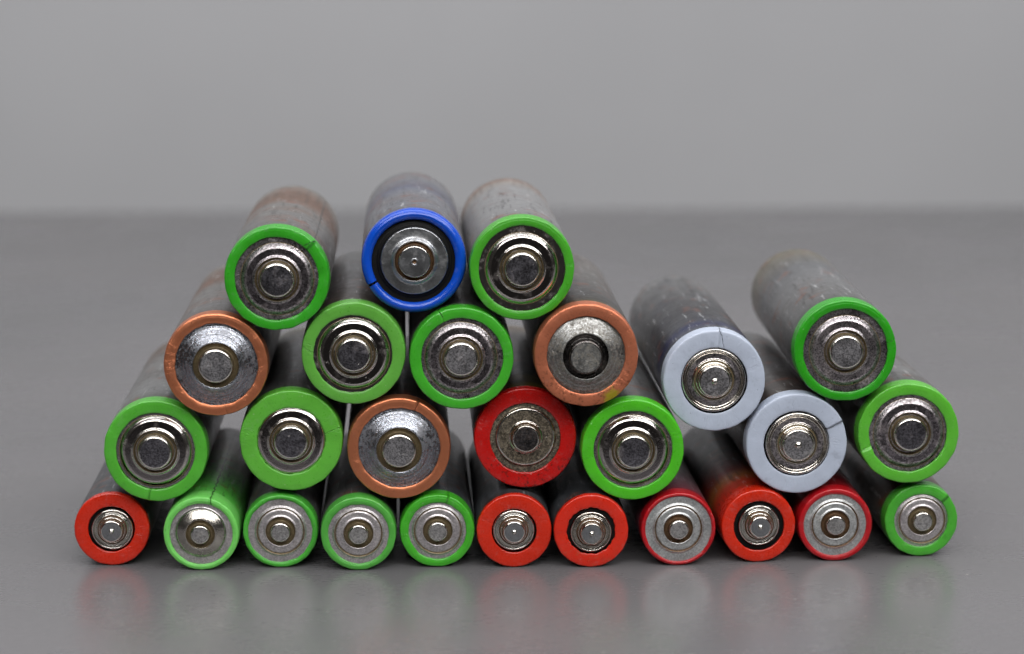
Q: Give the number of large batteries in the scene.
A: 16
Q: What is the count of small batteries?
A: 11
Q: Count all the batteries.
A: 27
